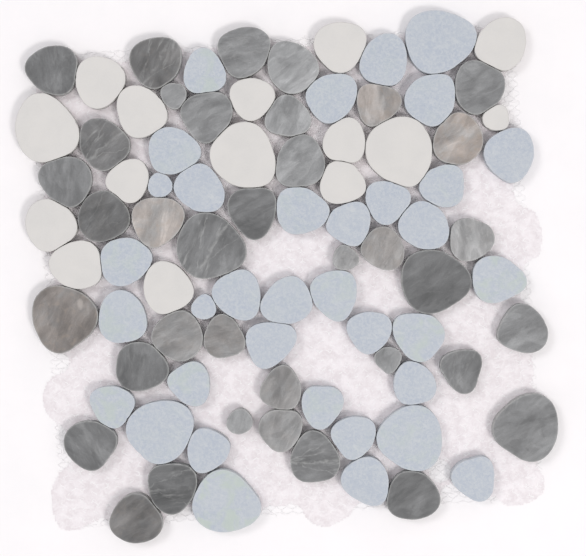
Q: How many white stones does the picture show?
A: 15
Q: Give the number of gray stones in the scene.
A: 37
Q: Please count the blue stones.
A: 35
